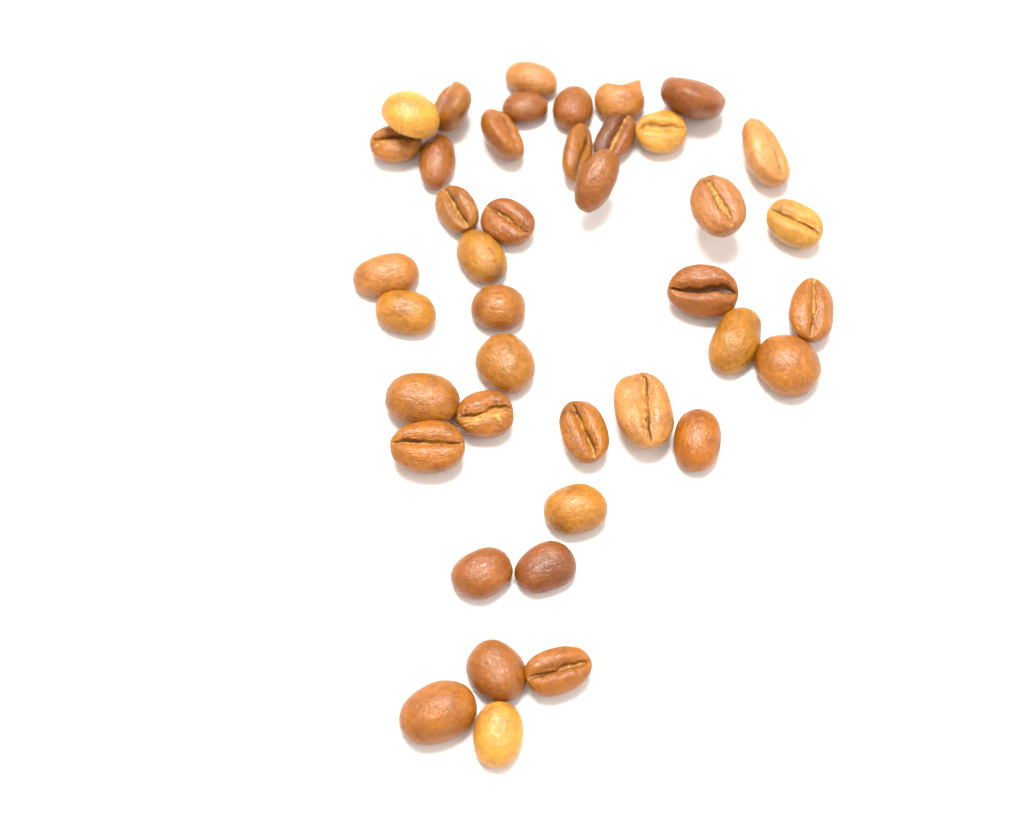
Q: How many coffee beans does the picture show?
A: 41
